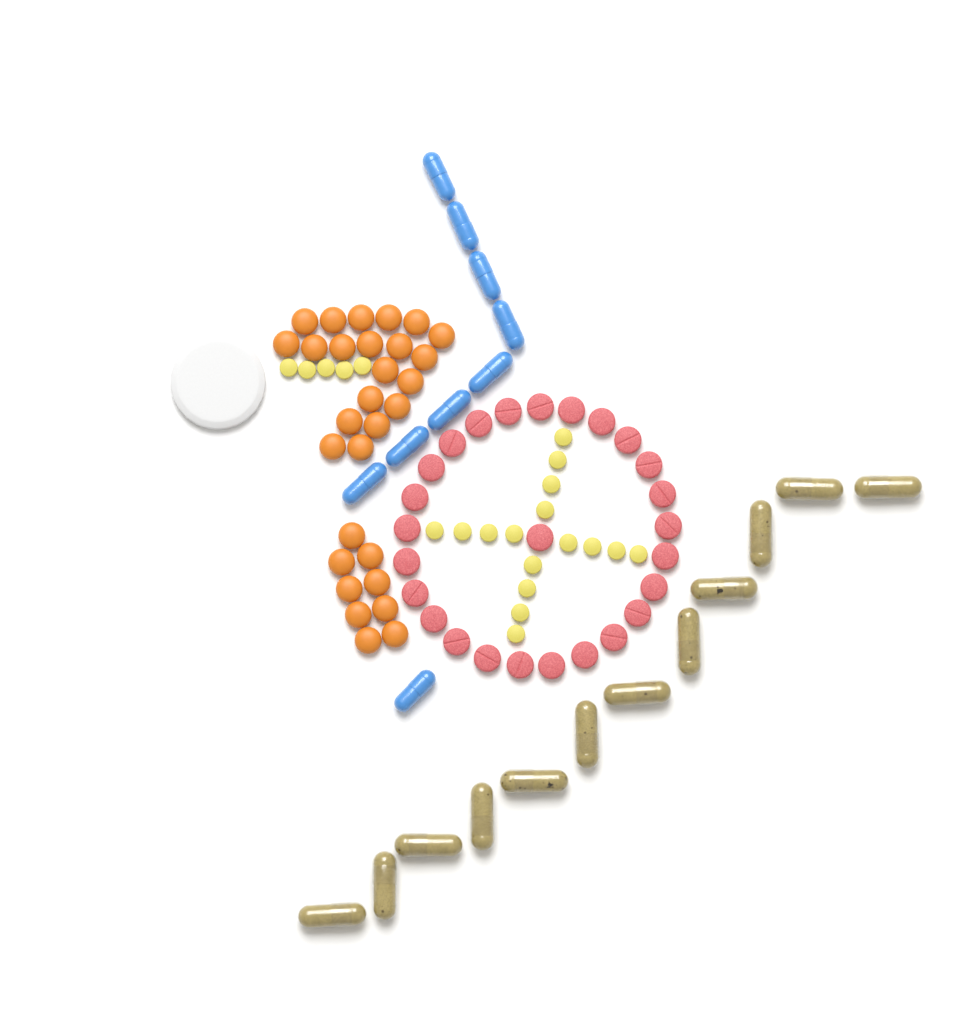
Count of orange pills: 29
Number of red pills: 26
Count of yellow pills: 21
